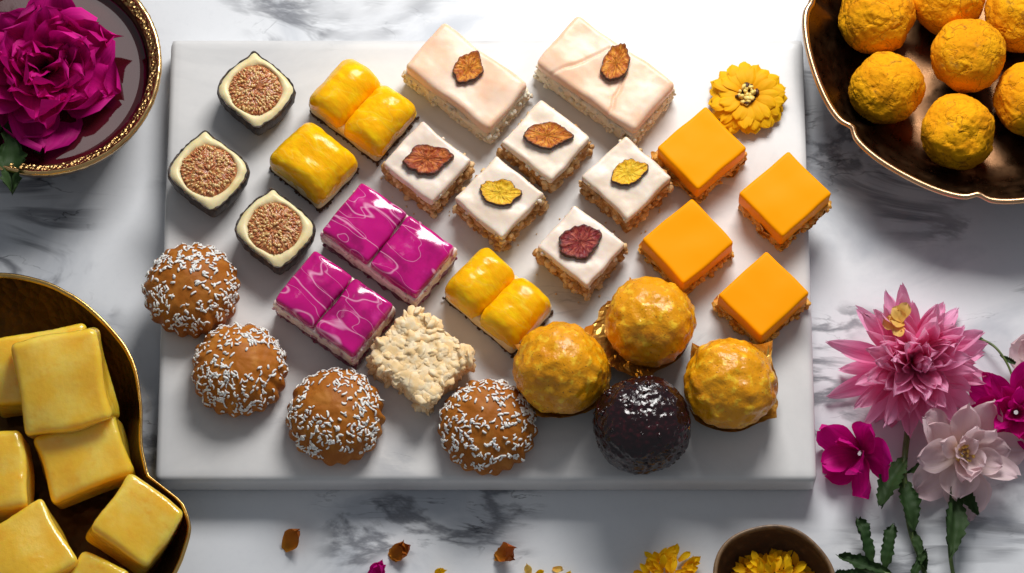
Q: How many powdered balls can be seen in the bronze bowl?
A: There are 7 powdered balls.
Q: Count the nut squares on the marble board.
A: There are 5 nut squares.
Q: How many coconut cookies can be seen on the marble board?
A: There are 4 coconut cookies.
